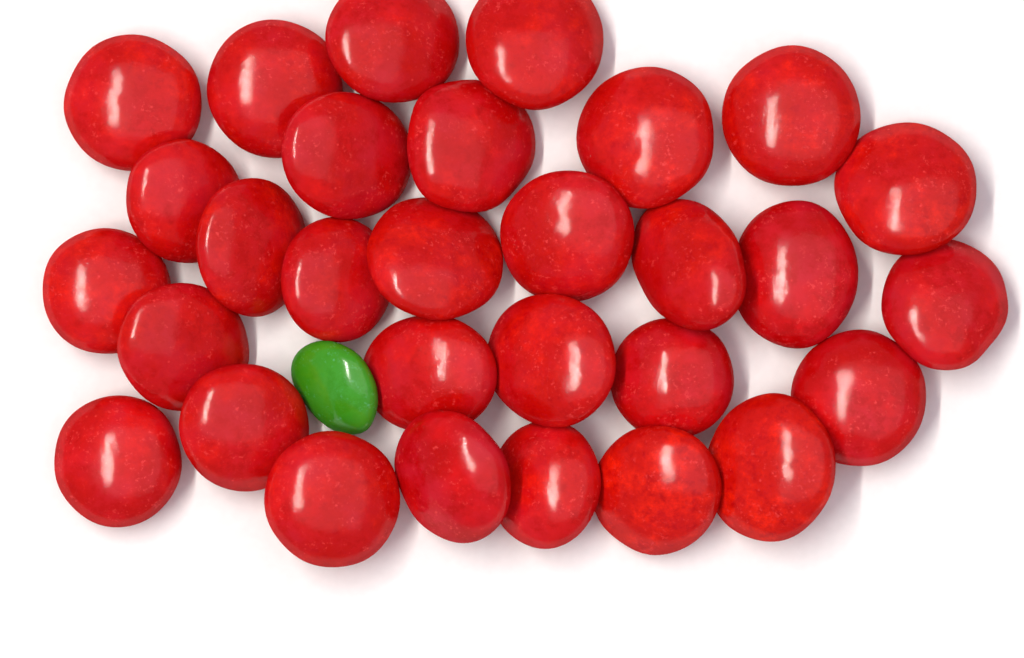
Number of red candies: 30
